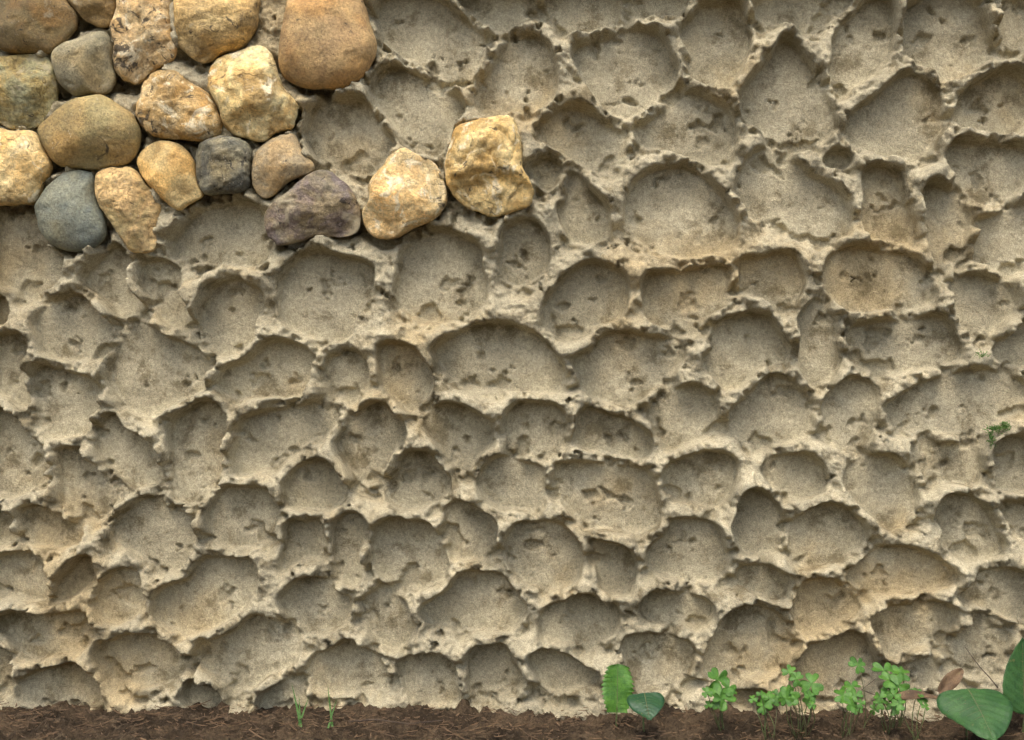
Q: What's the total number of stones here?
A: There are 19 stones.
